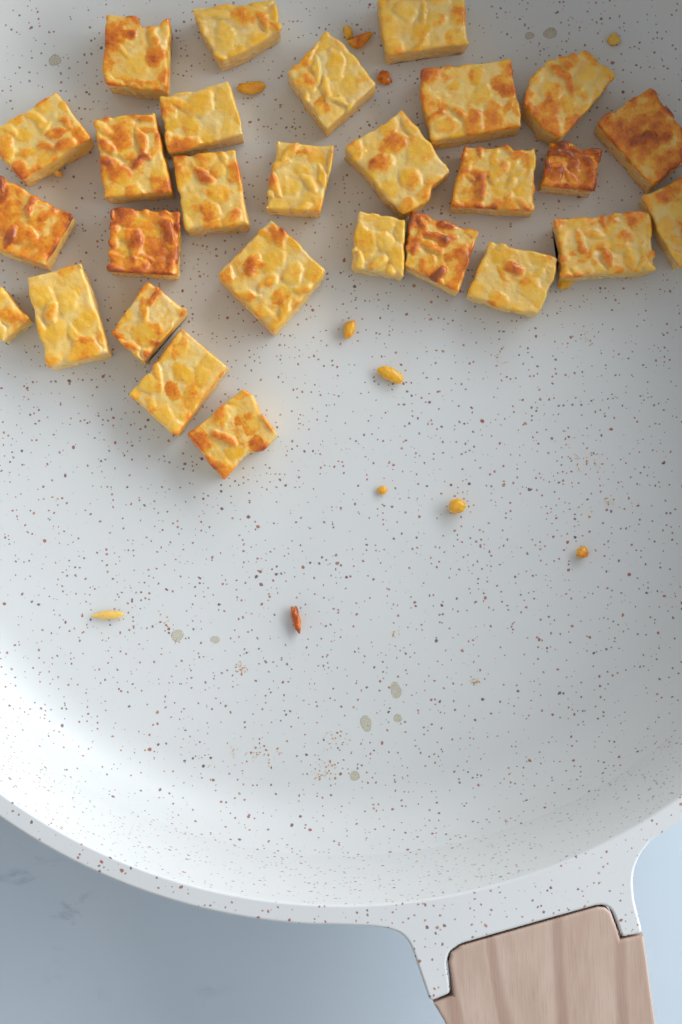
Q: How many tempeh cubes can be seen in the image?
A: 28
